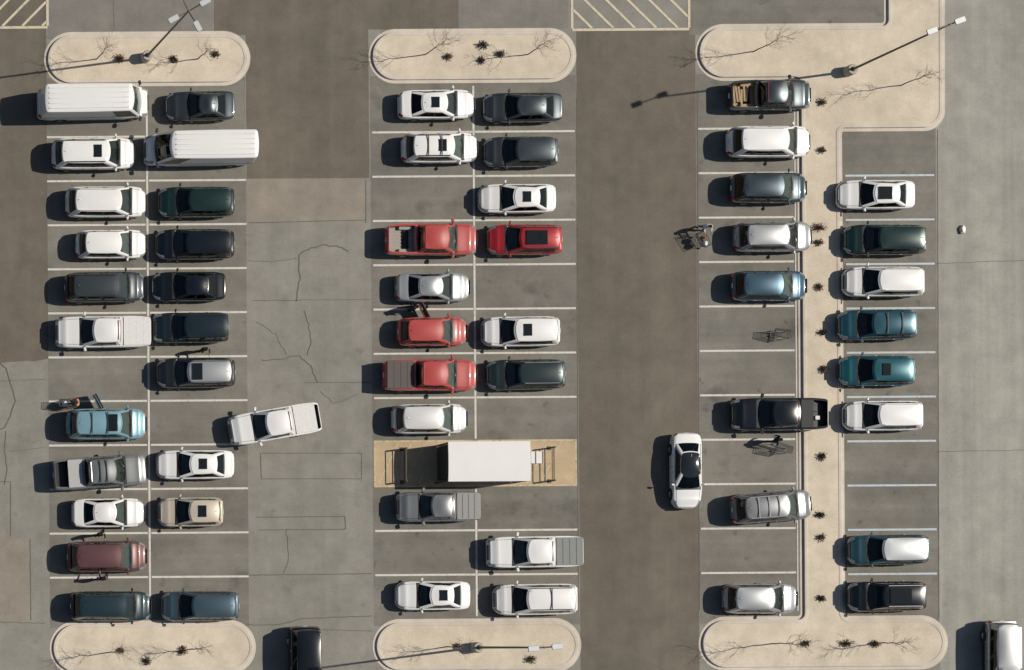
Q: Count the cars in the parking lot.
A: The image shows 47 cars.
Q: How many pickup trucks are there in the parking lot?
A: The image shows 9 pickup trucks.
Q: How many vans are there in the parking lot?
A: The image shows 2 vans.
